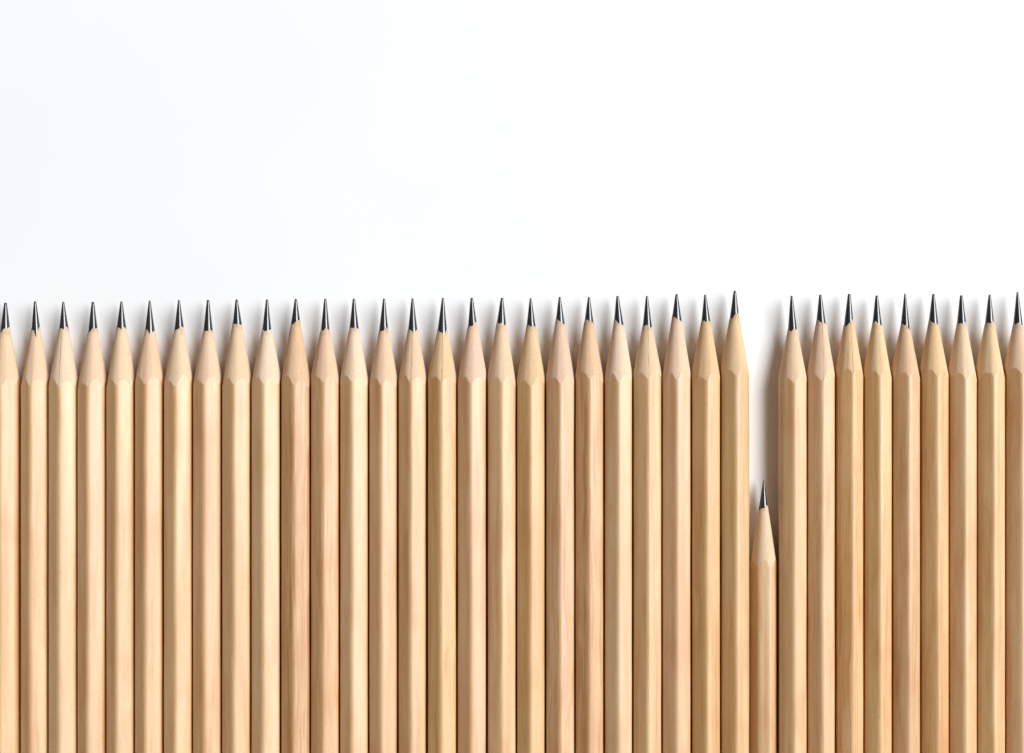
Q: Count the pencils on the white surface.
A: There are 36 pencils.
